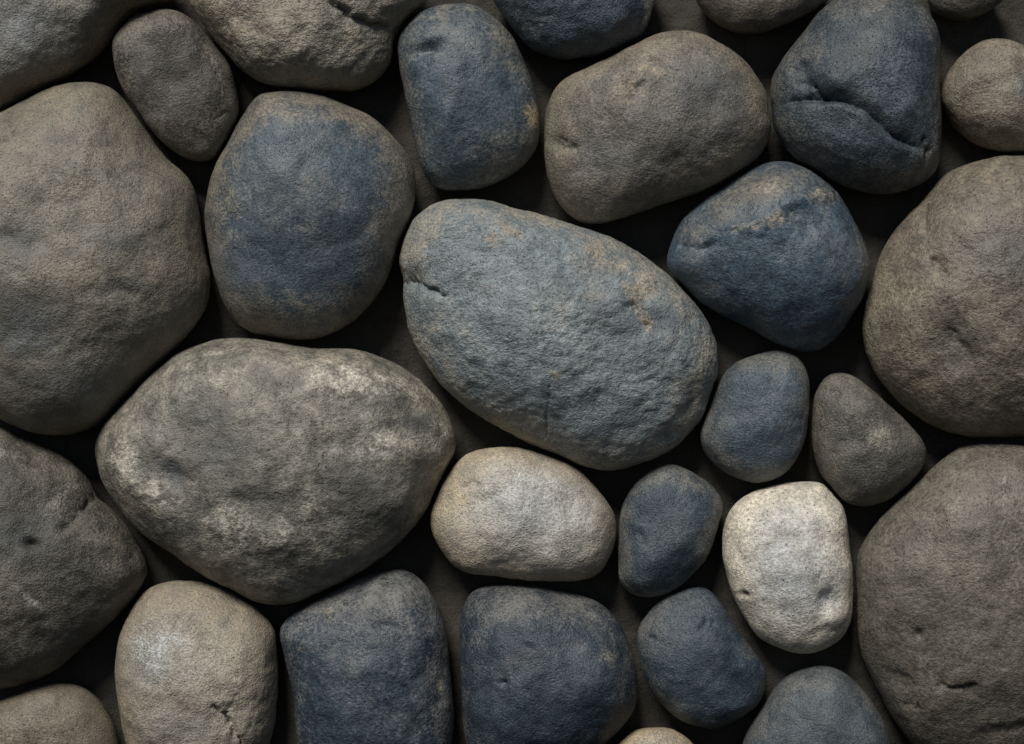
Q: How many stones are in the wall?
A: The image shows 30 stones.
